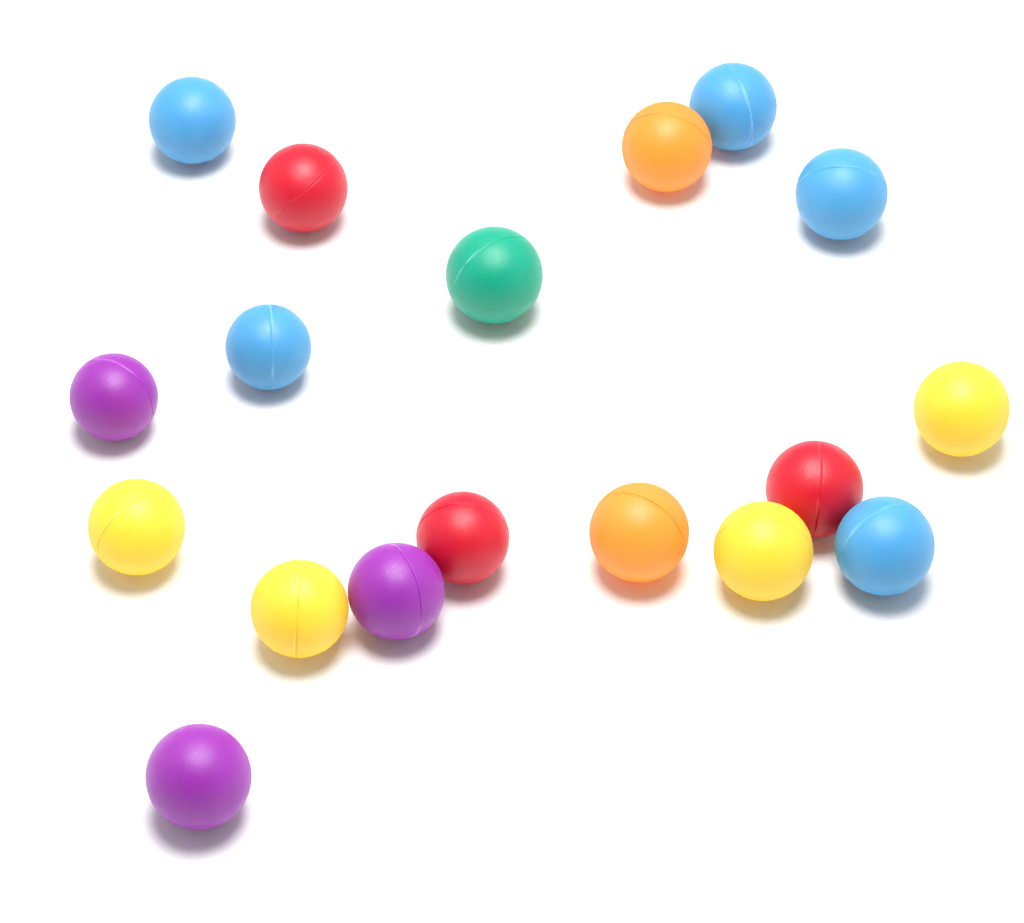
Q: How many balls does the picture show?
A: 18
